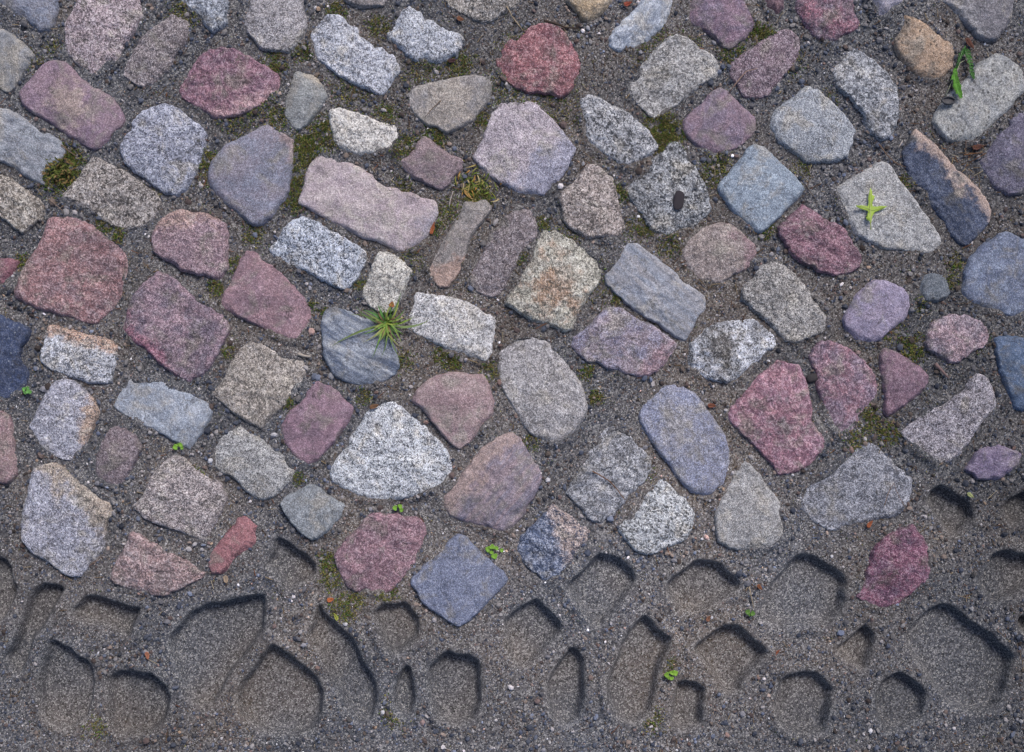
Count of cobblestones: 100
